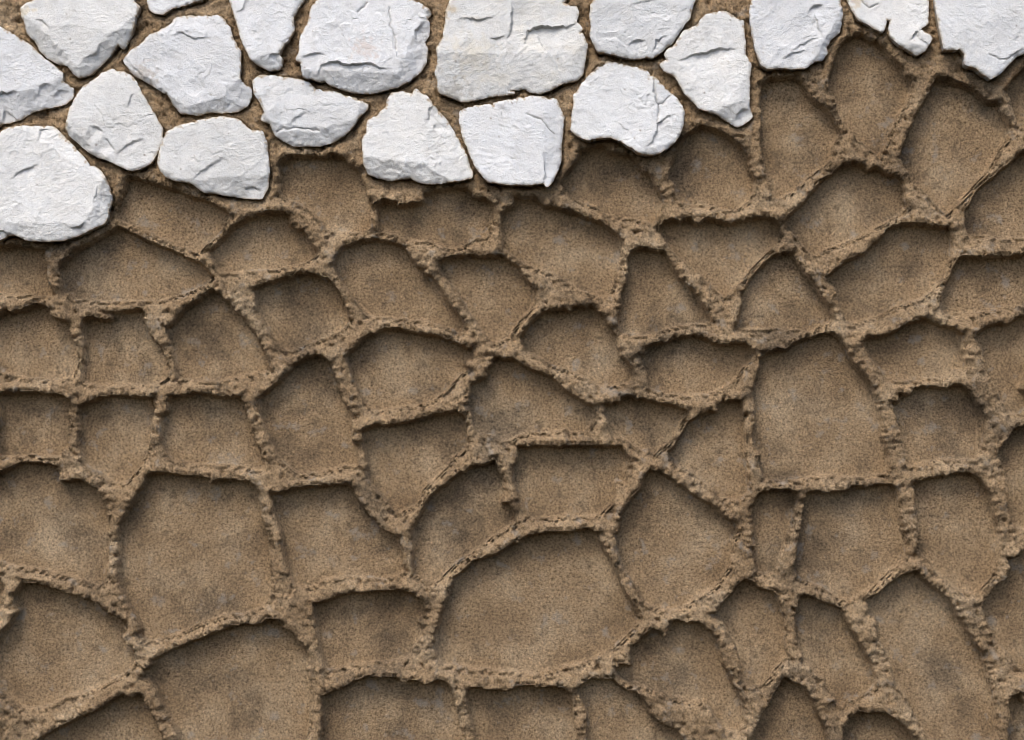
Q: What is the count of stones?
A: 19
